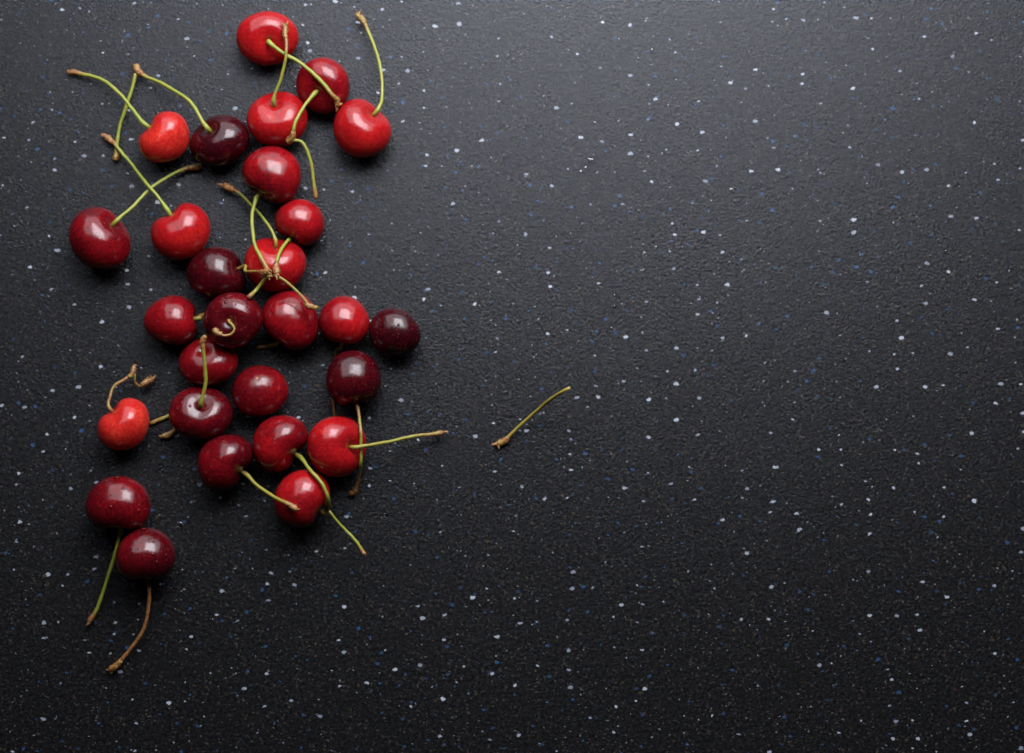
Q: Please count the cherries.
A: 28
